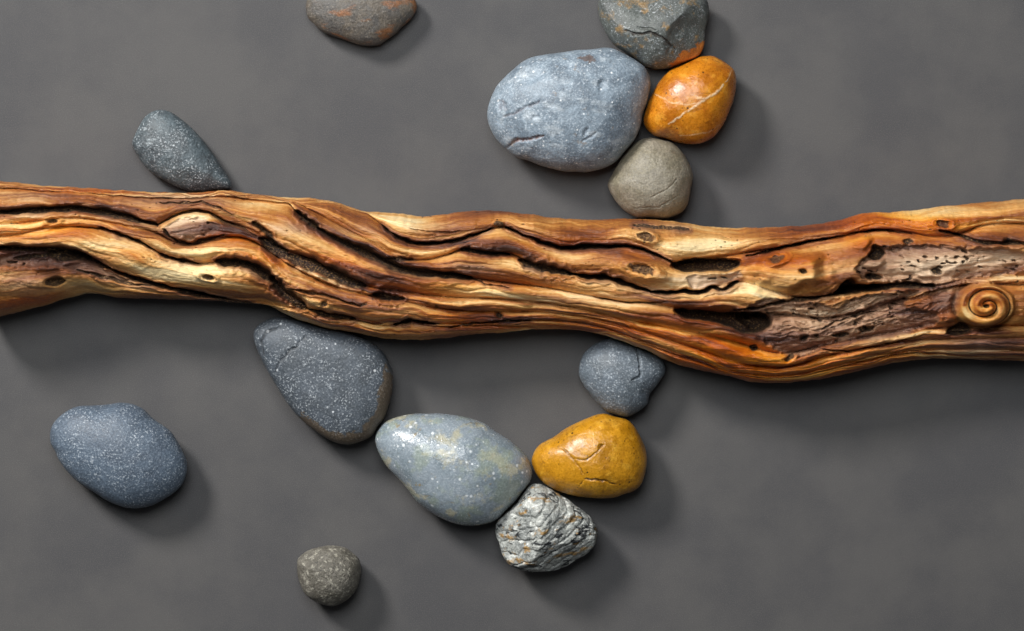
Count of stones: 13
